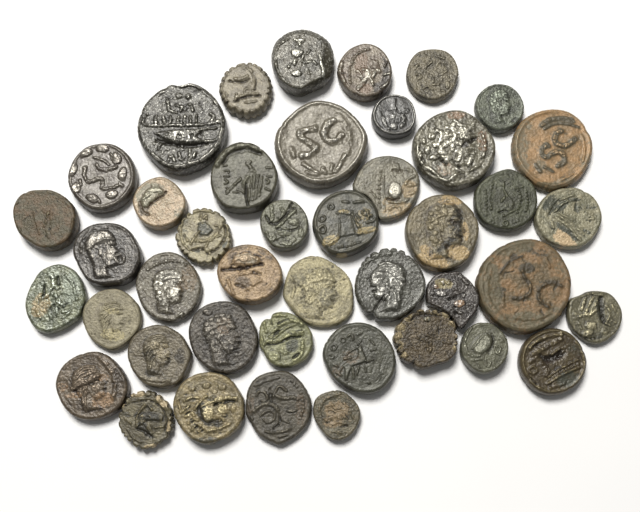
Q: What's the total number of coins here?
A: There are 43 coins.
